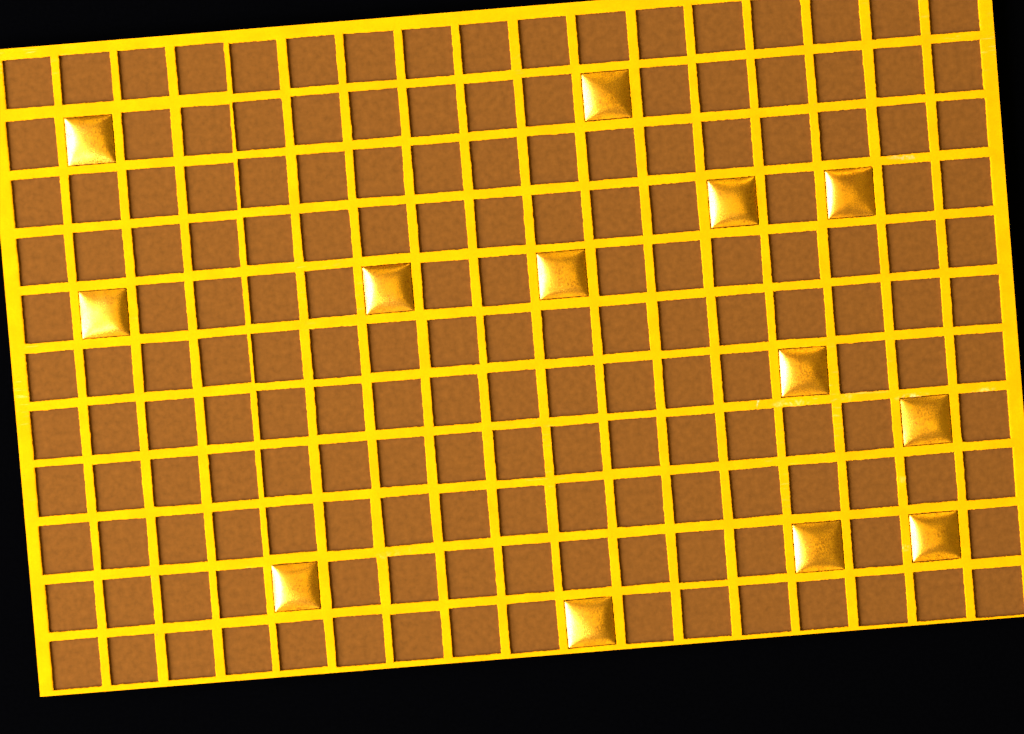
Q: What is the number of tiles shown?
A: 13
